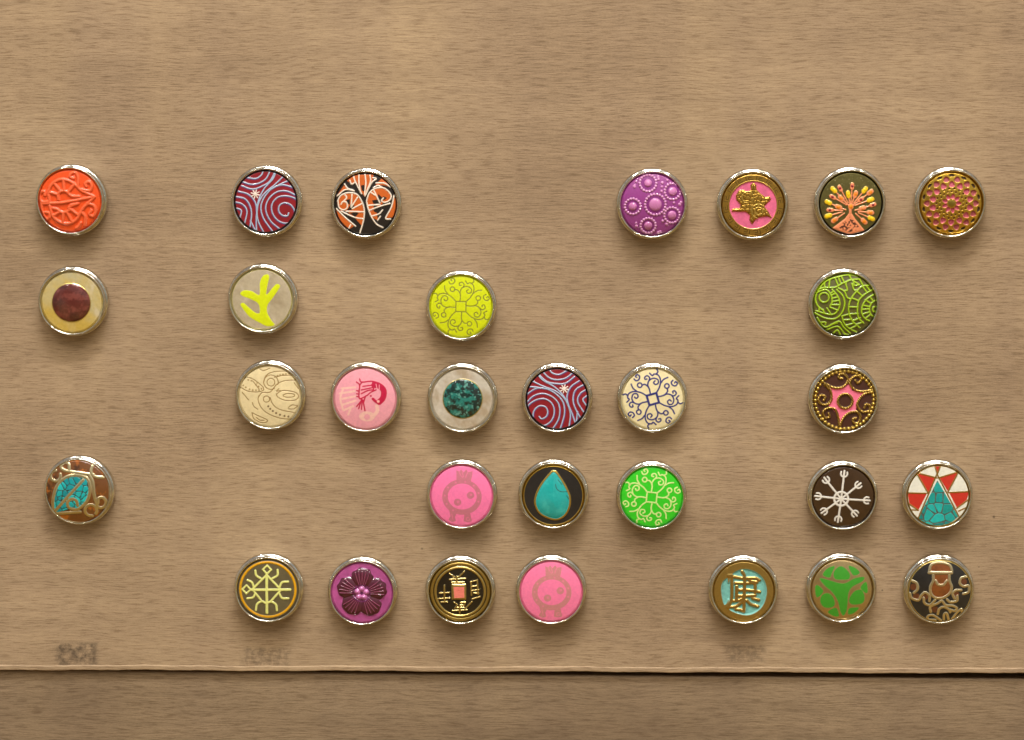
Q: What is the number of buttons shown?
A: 30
